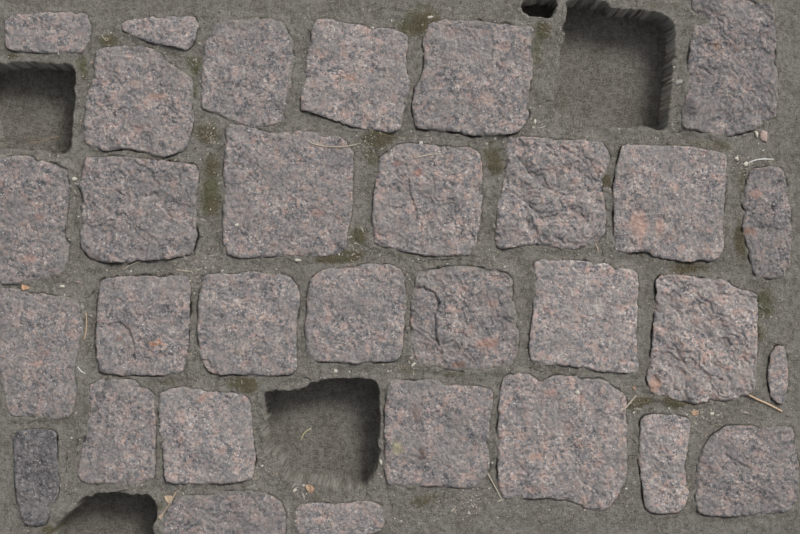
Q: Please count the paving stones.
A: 31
